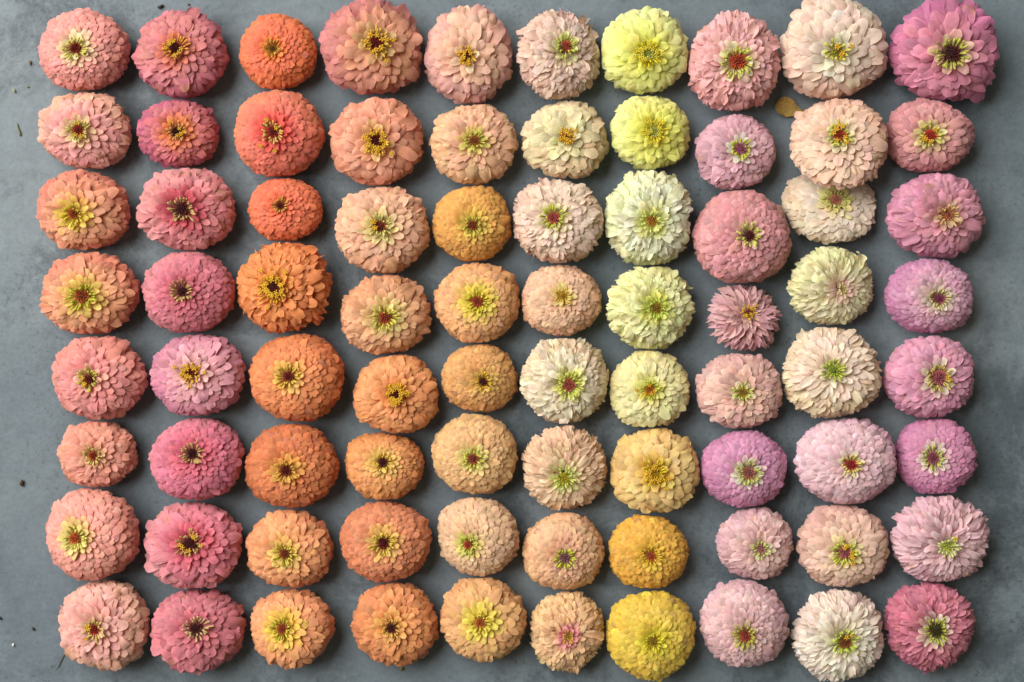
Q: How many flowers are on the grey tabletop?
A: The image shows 80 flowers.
